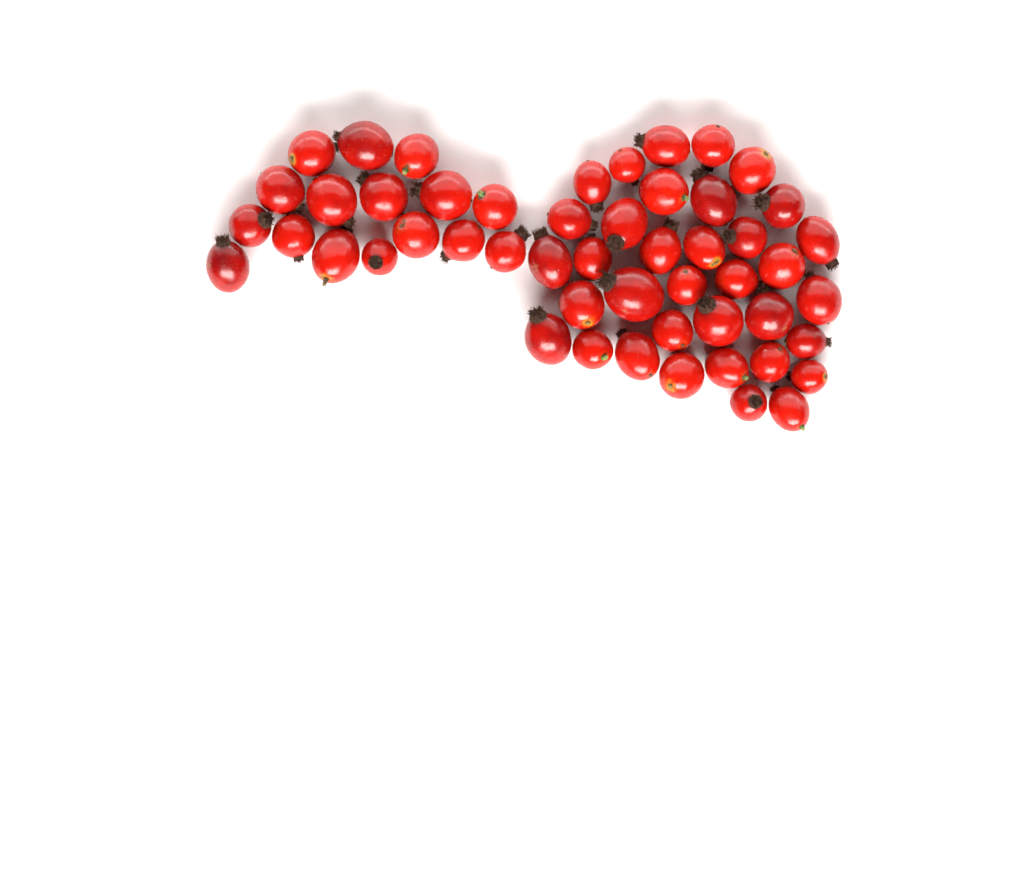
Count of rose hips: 51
